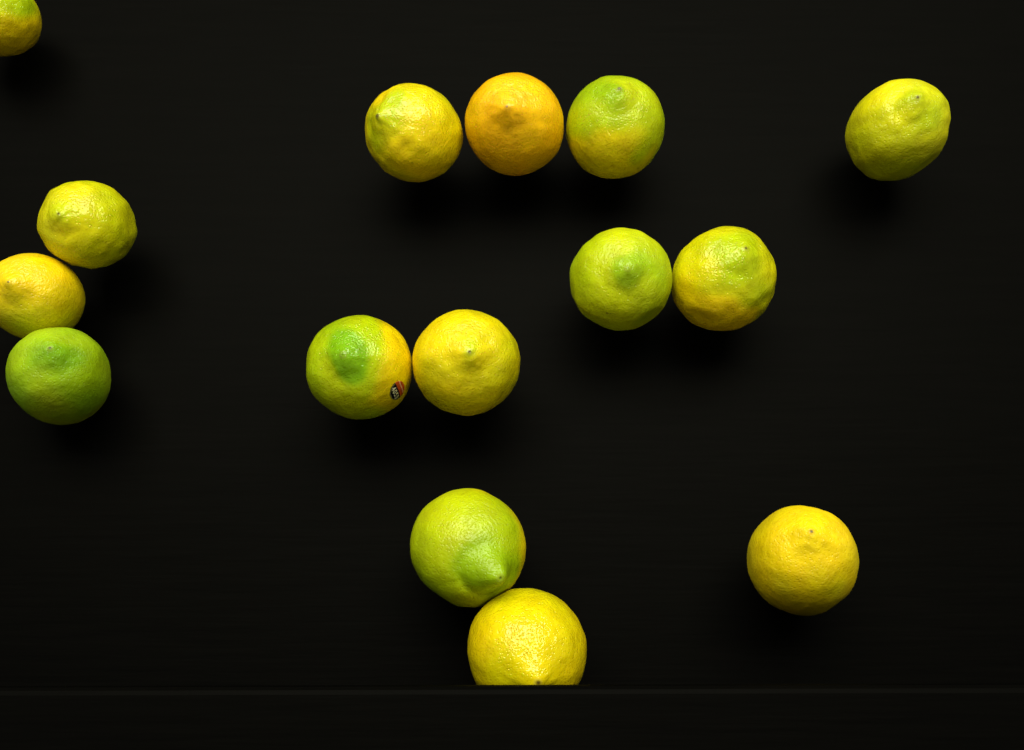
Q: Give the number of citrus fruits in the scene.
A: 15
